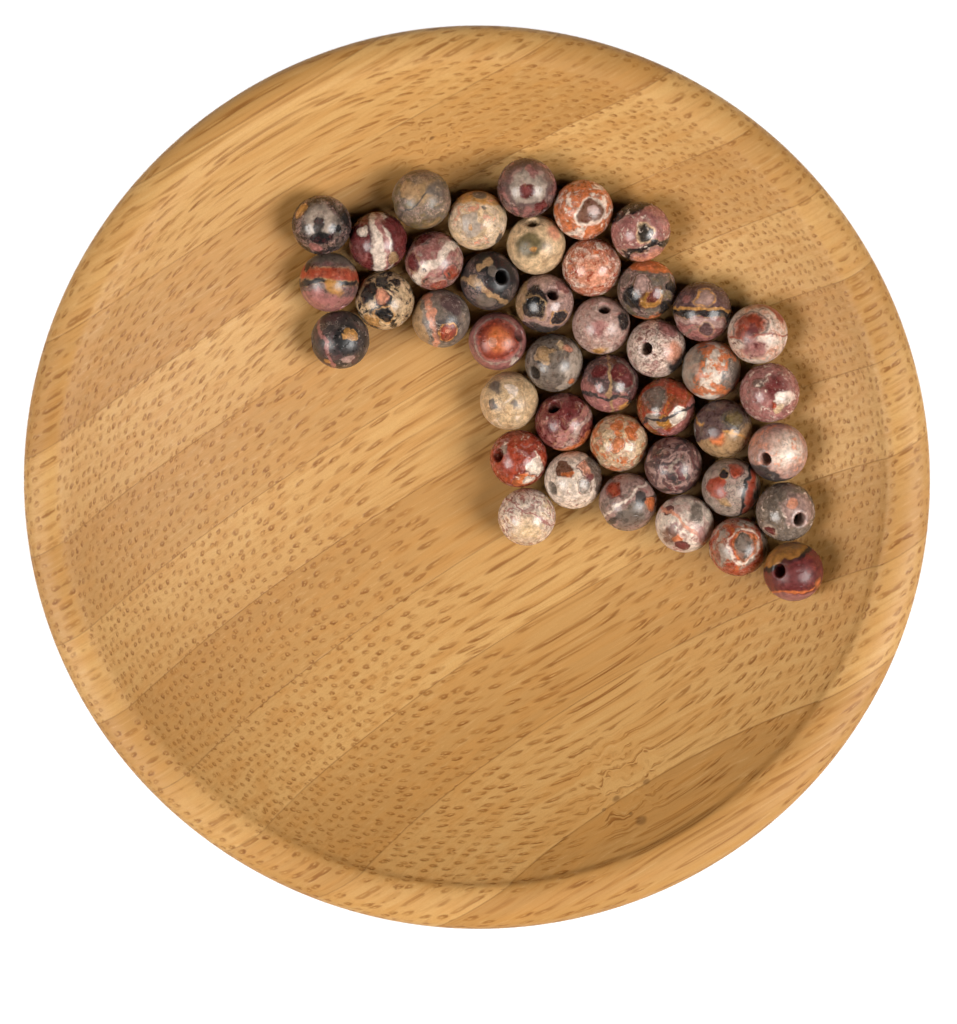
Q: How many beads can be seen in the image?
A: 42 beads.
